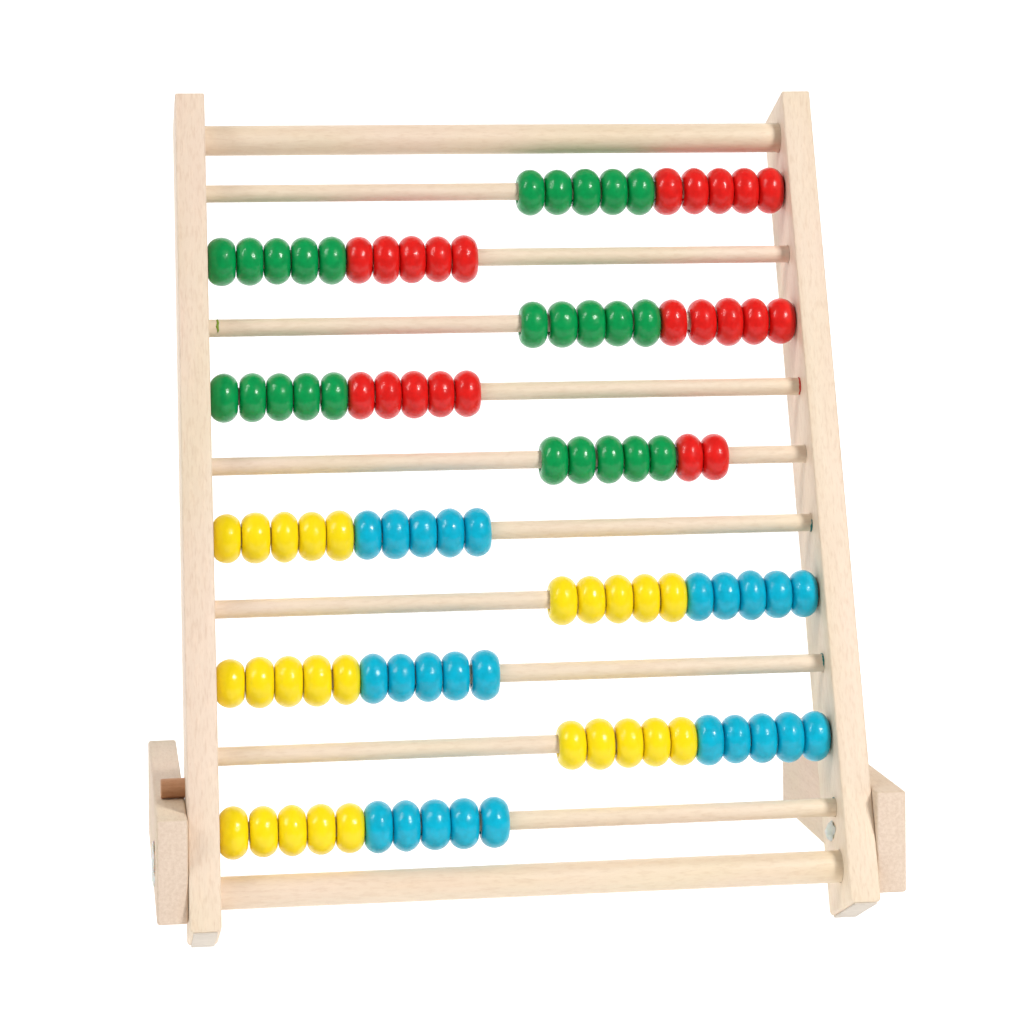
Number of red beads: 22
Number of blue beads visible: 25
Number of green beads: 25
